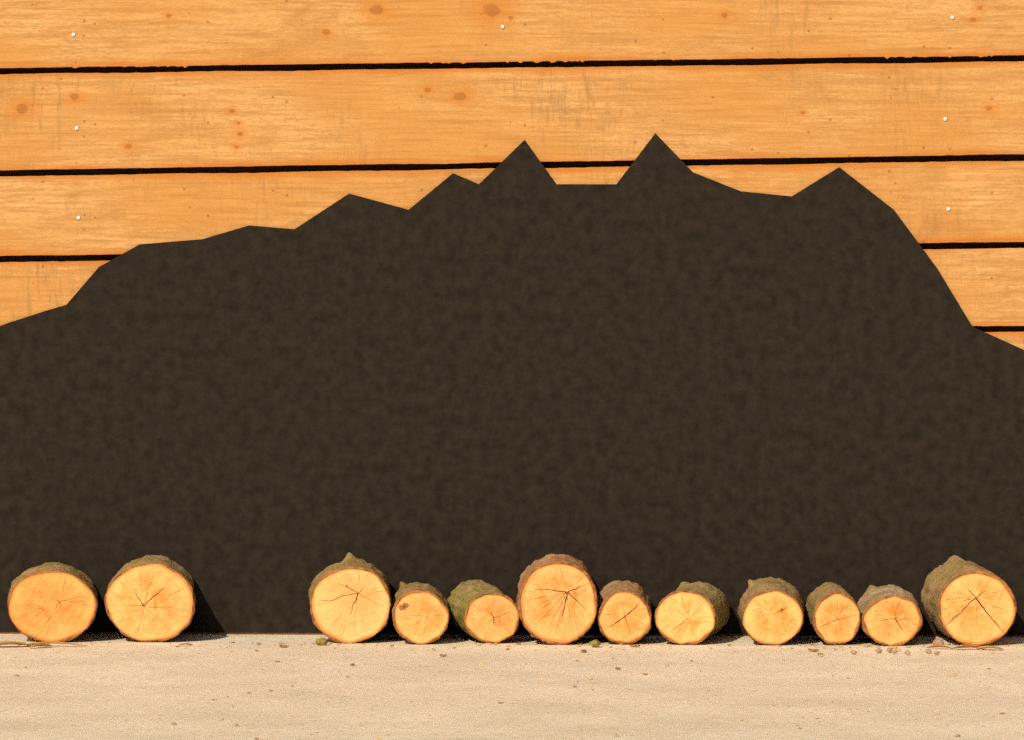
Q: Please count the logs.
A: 12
